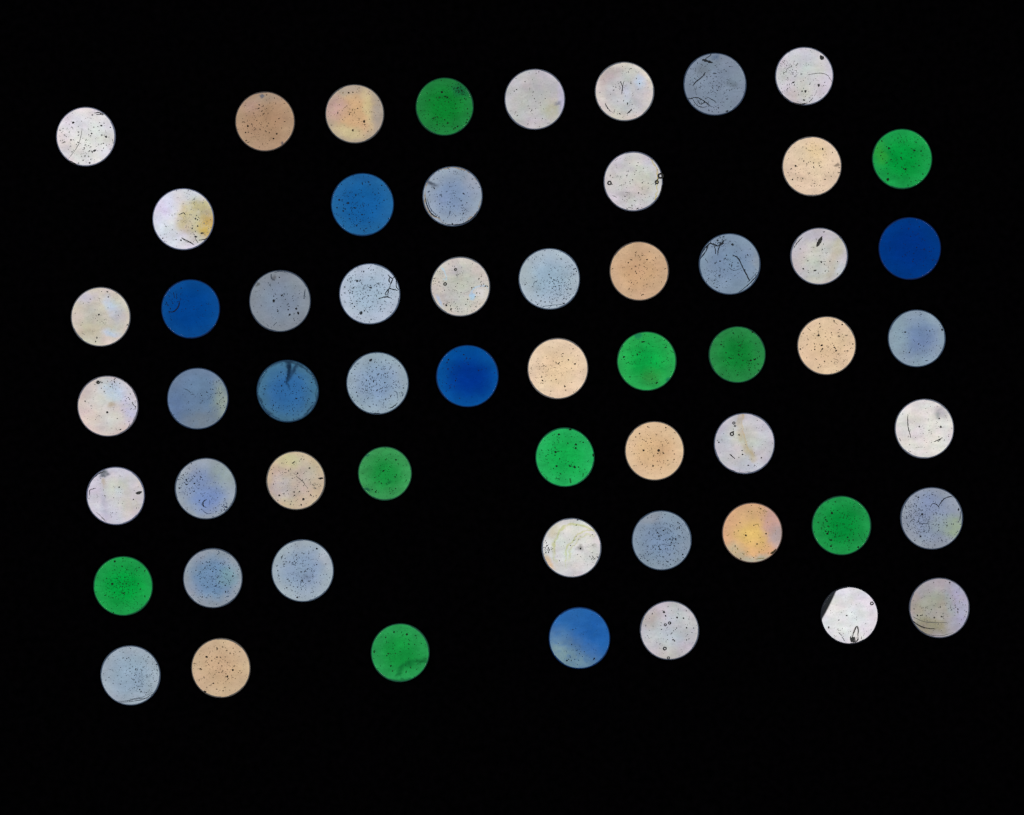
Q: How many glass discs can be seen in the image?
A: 57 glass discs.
